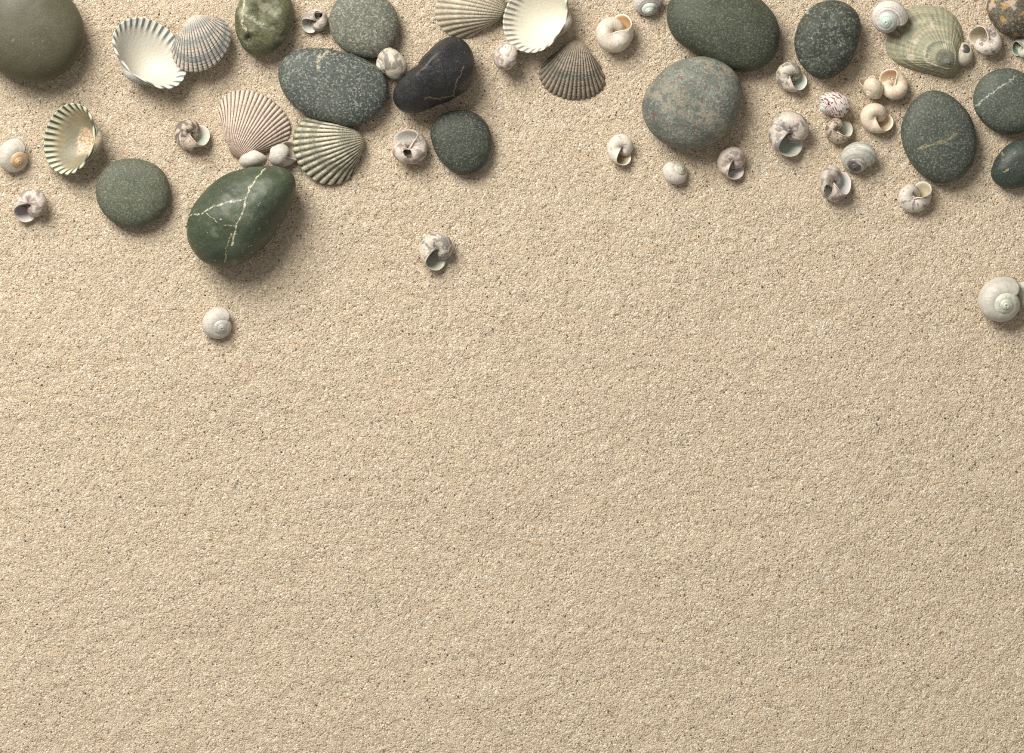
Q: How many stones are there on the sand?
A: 15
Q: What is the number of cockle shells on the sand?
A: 8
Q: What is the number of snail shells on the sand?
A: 32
